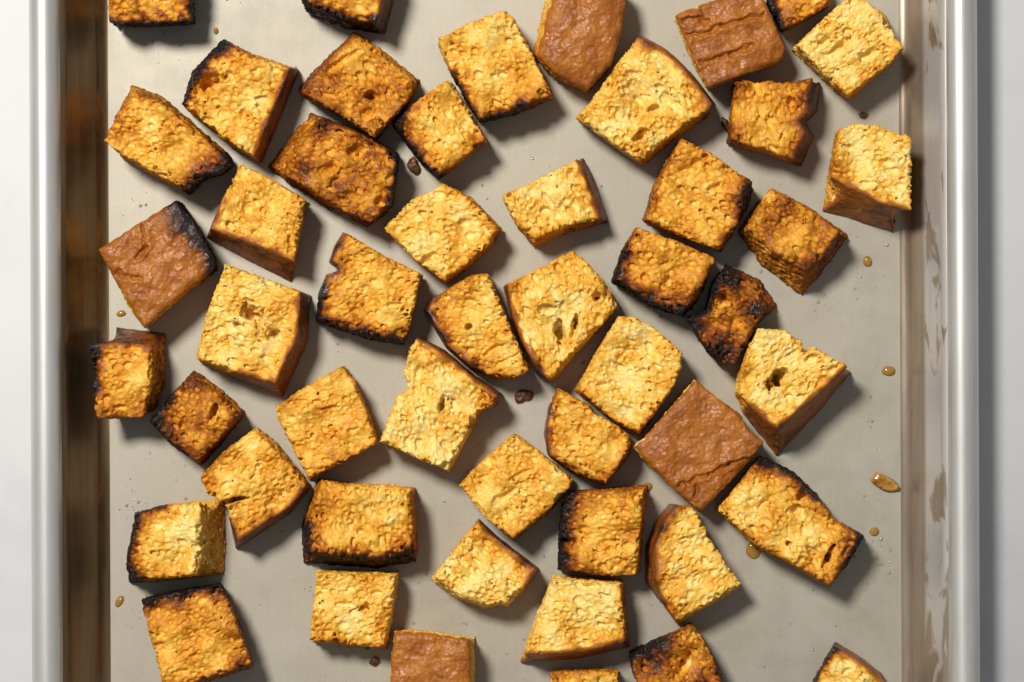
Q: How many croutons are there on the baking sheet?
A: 50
